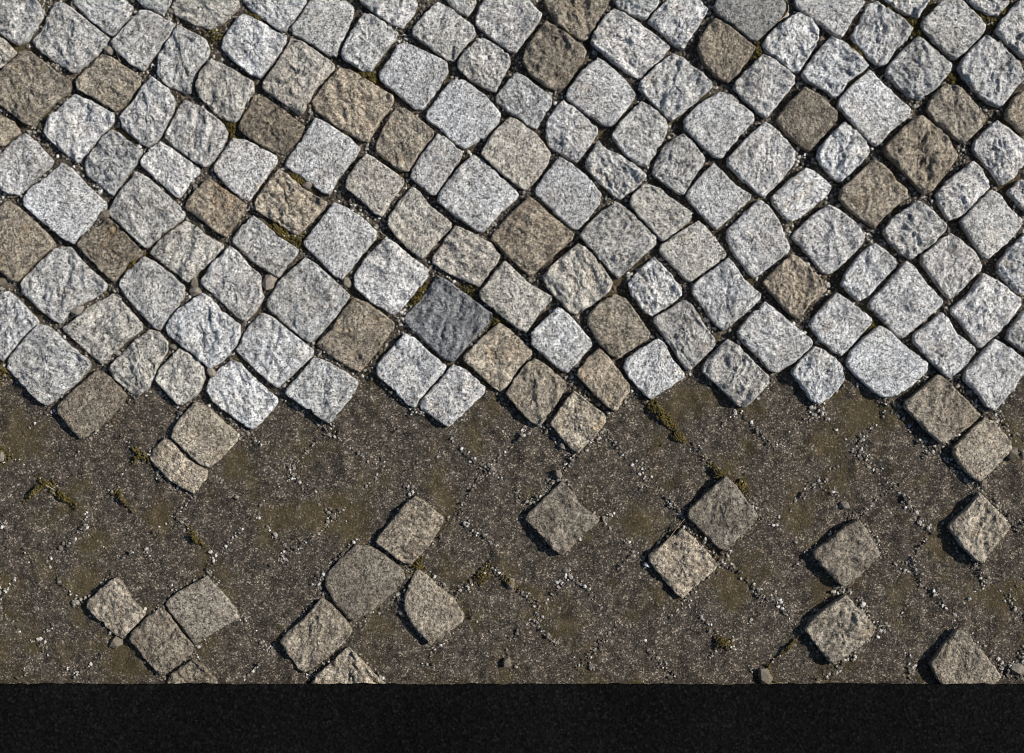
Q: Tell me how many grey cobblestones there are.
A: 116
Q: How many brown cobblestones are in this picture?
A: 47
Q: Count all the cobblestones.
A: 163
